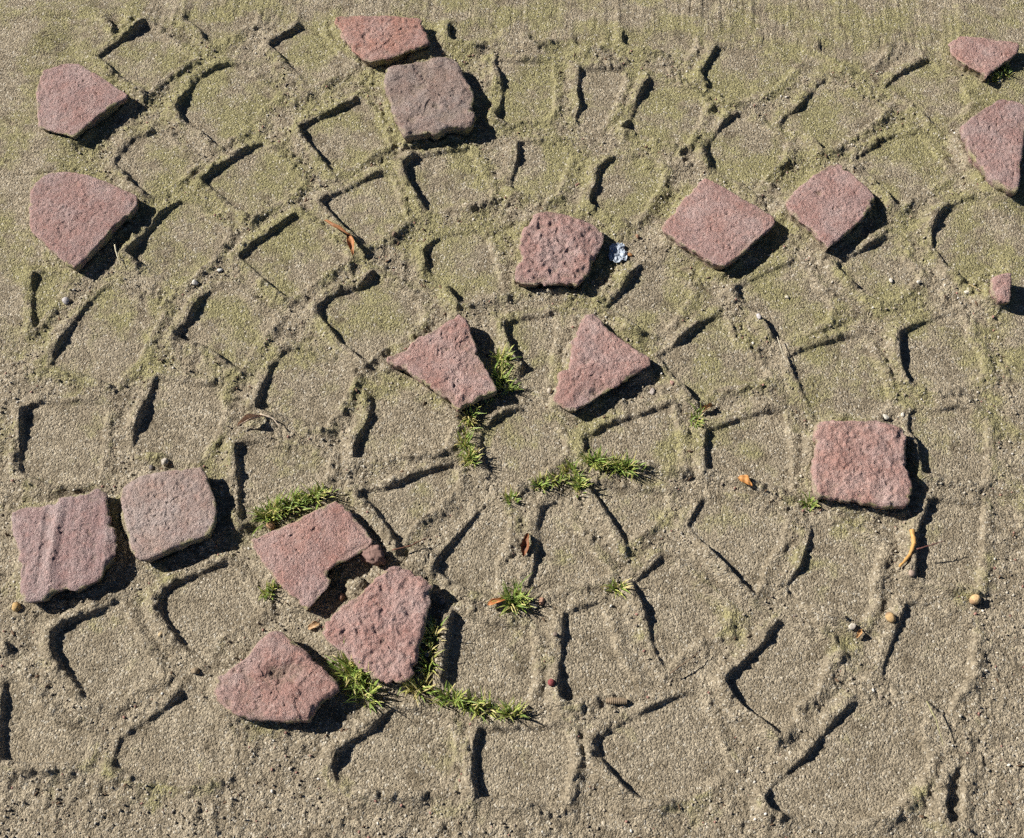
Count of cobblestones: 18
